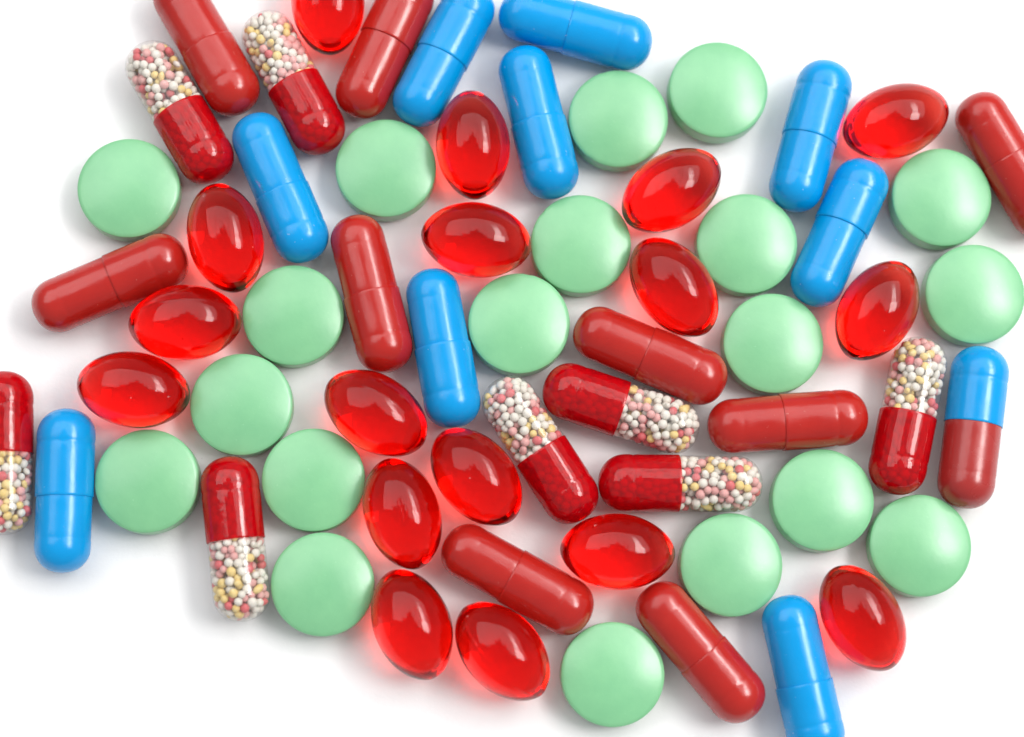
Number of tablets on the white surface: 19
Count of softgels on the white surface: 17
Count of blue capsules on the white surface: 9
